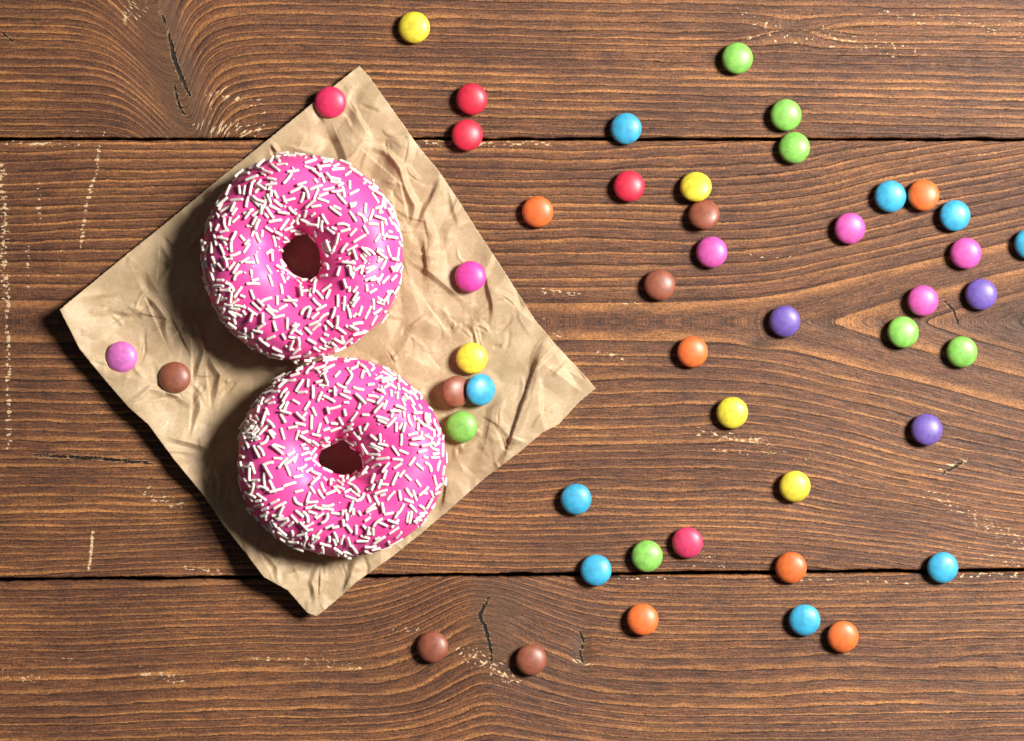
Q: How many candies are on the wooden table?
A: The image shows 47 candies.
